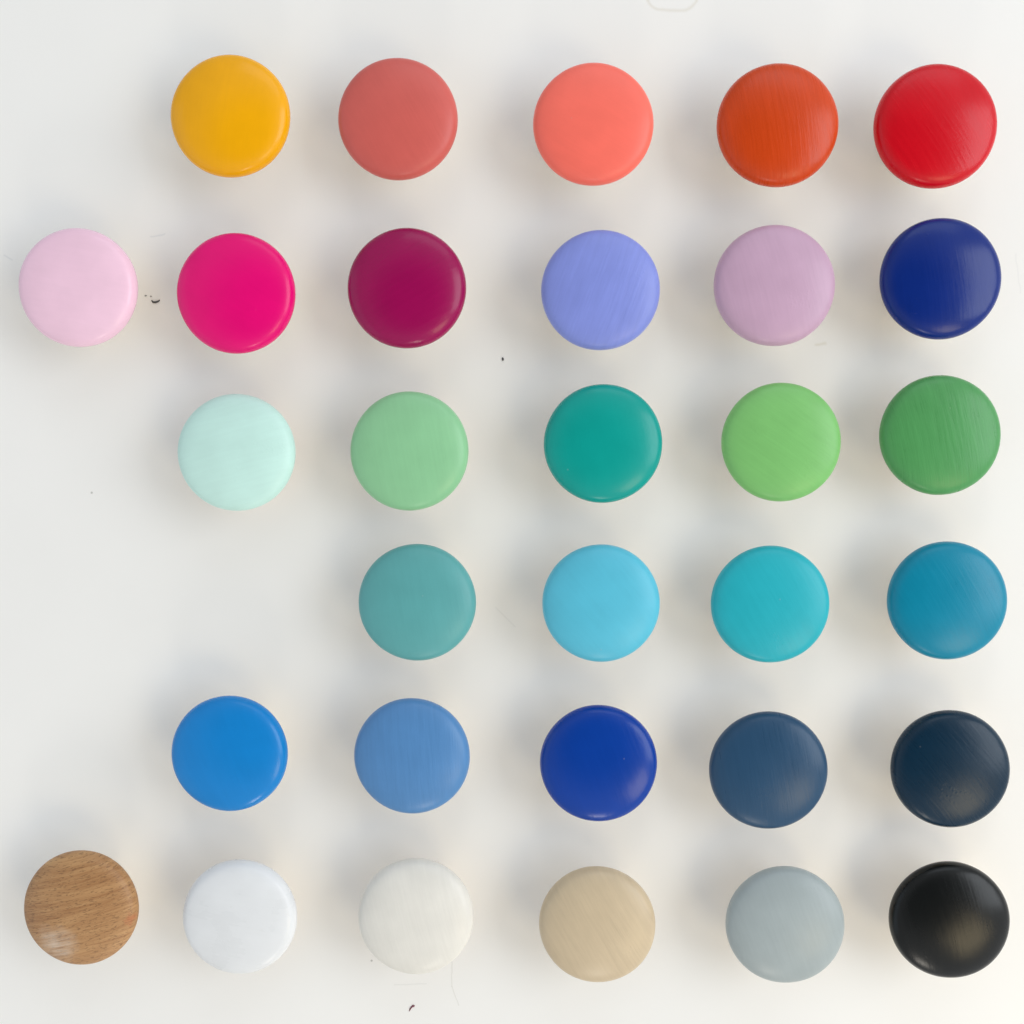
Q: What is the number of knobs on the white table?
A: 31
